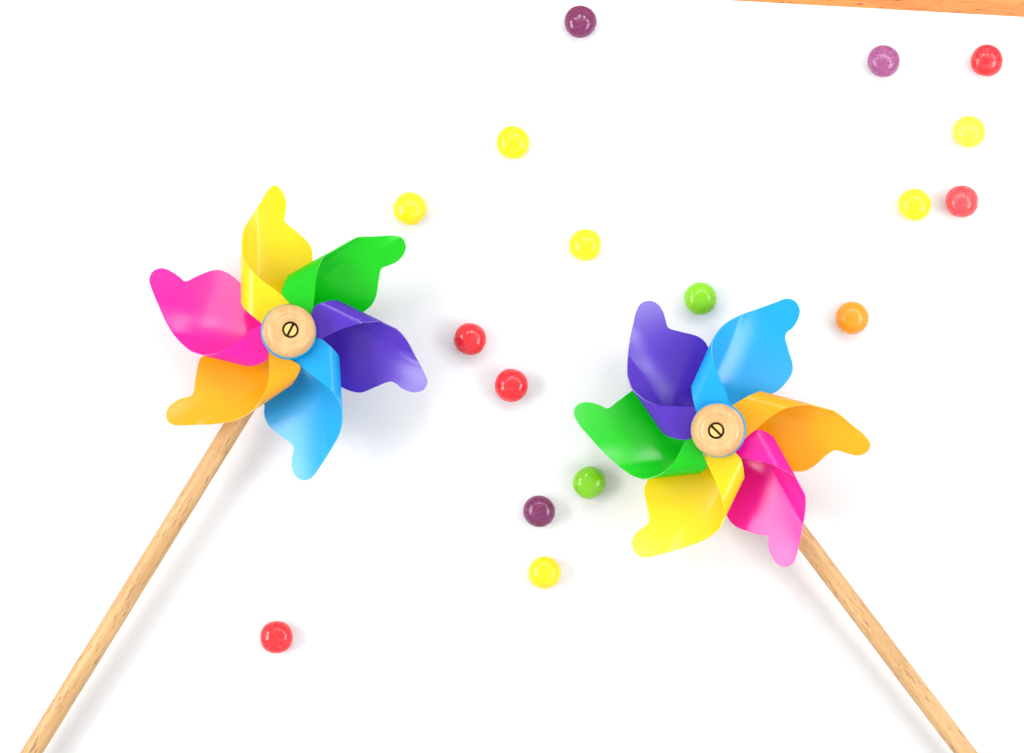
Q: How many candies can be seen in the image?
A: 17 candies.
